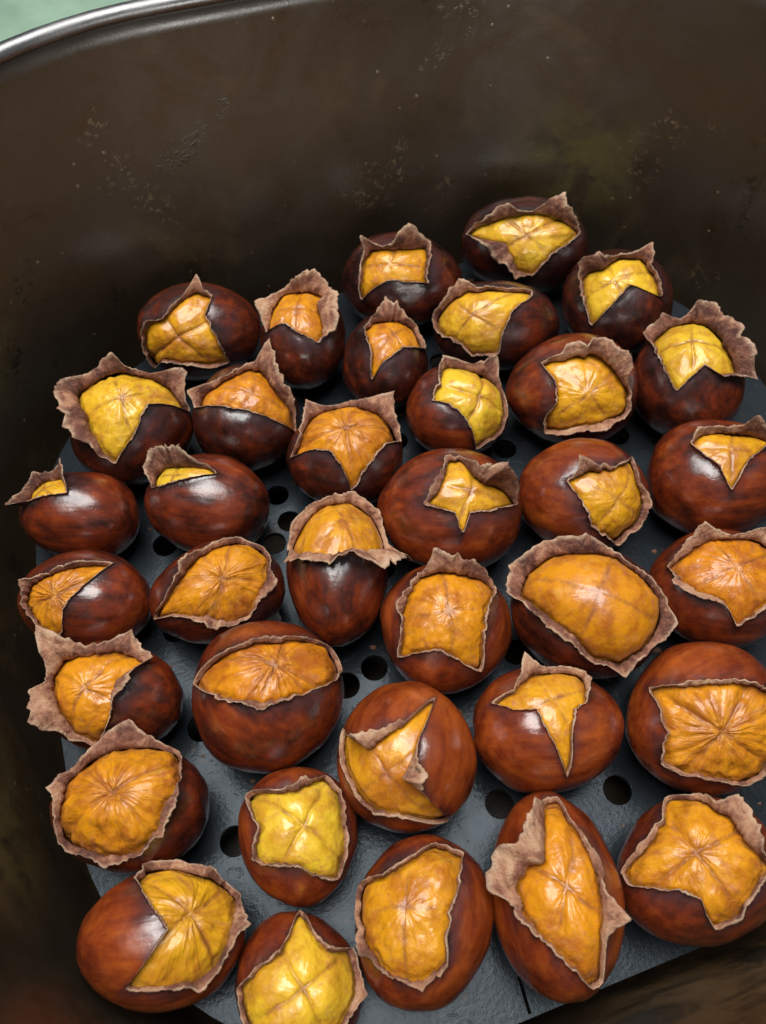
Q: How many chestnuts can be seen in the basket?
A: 36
